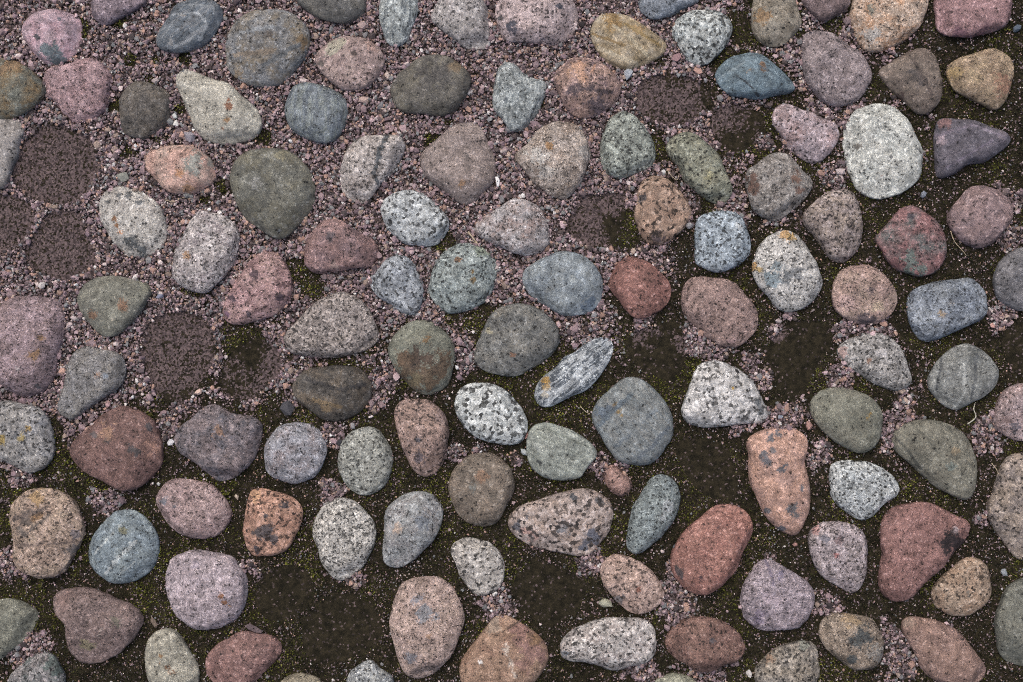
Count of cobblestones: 120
